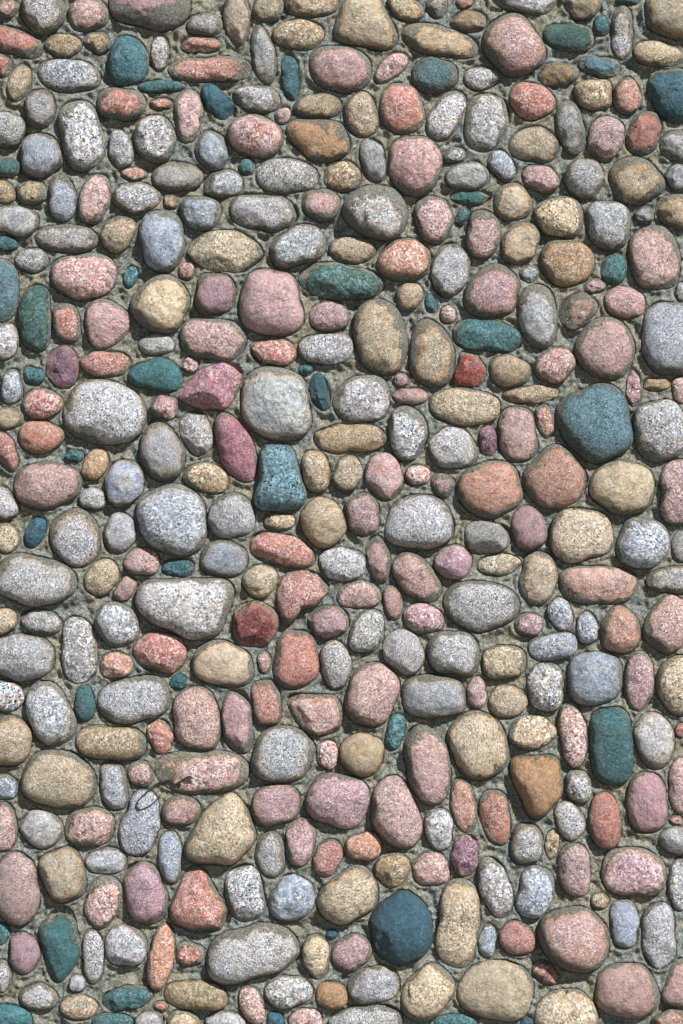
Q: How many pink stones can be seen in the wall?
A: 142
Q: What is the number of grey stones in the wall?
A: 126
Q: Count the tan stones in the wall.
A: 83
